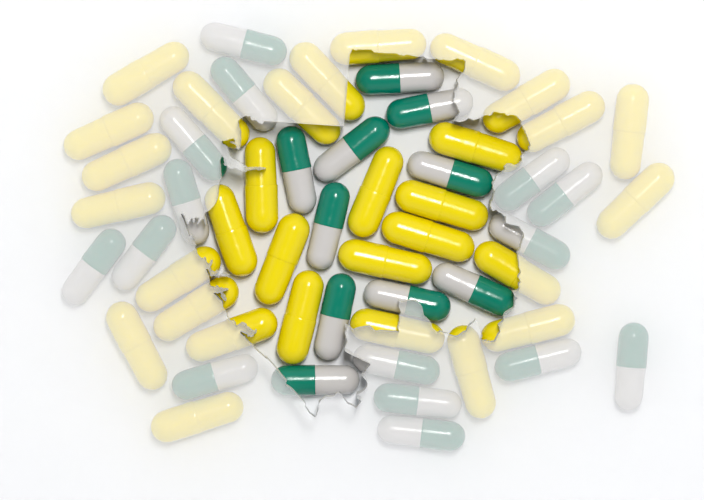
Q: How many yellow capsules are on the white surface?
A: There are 31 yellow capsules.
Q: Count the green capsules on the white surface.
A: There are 25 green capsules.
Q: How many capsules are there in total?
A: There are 56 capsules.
